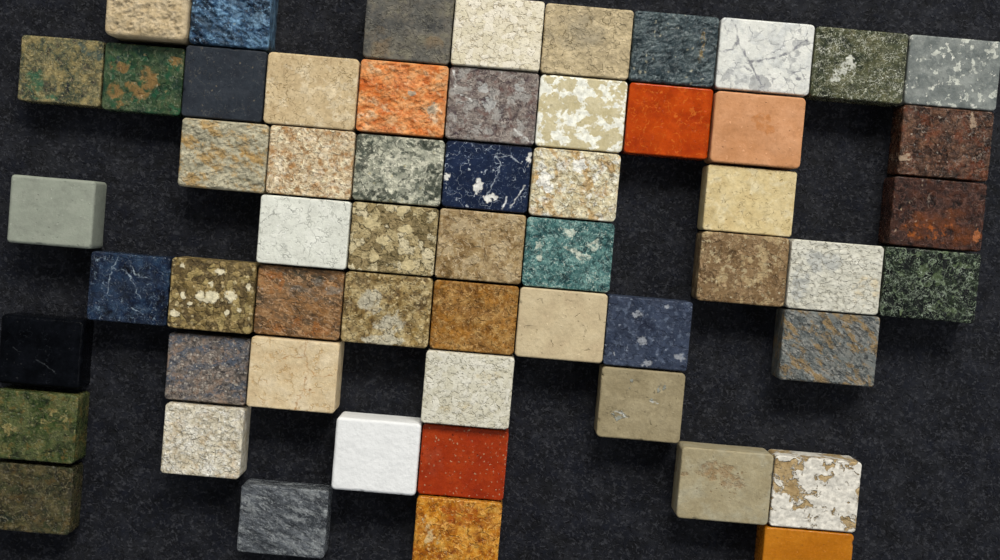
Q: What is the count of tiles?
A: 57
